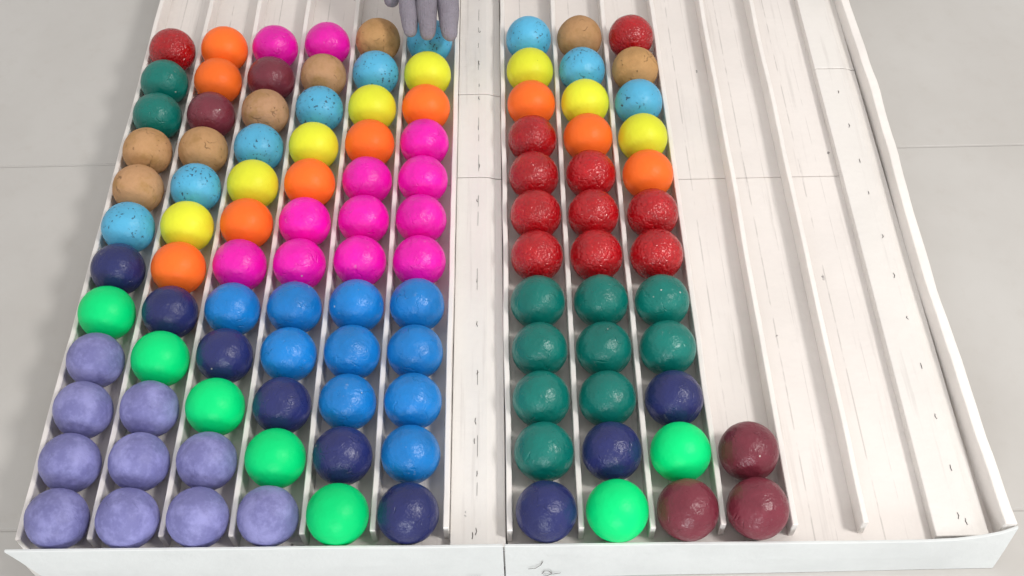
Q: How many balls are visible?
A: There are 110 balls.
